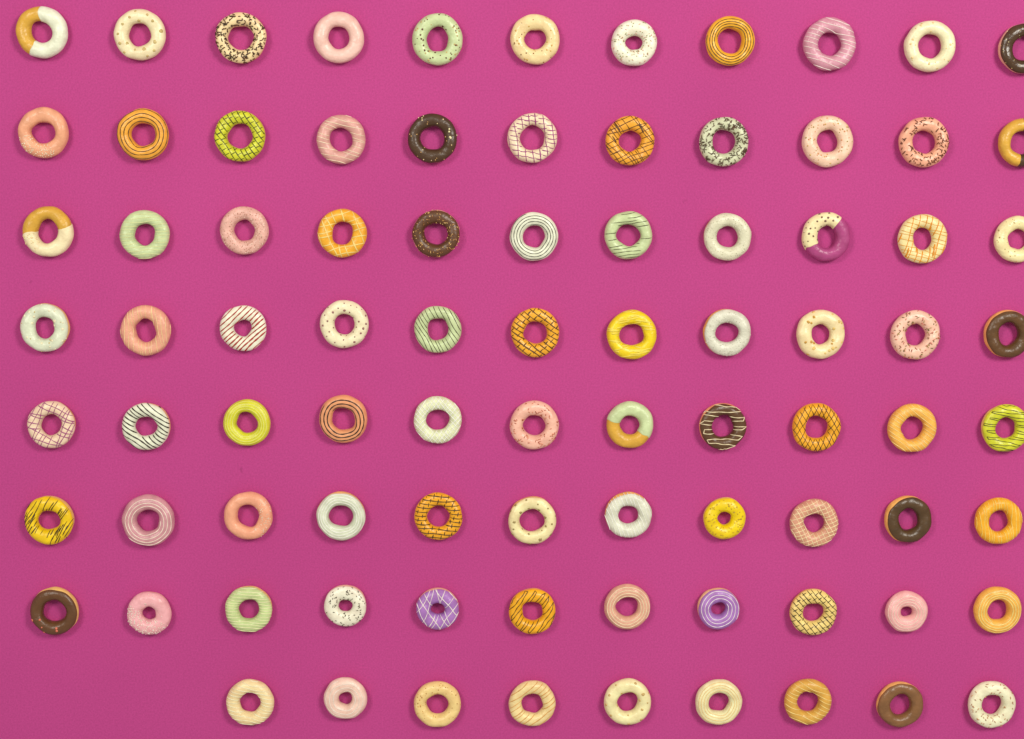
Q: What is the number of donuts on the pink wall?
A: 86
